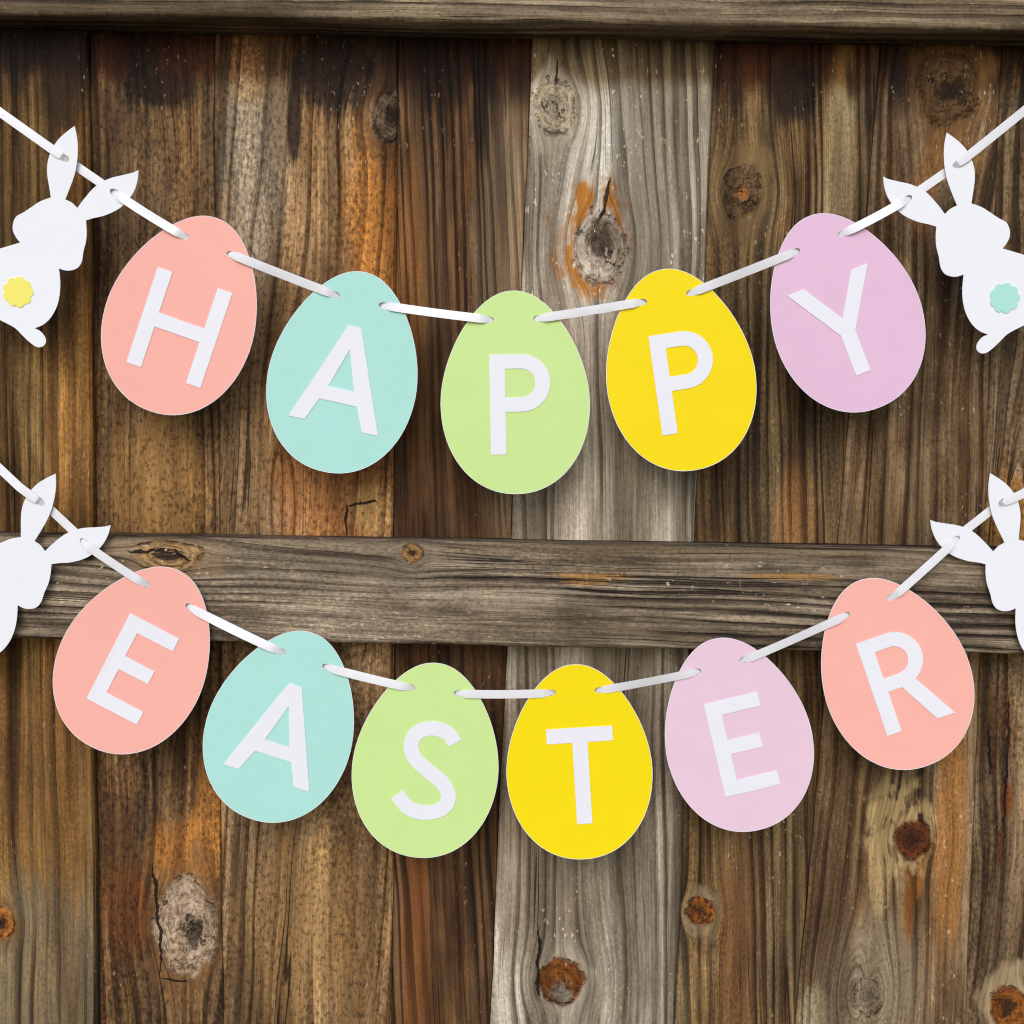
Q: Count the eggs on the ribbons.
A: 11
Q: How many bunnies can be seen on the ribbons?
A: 4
